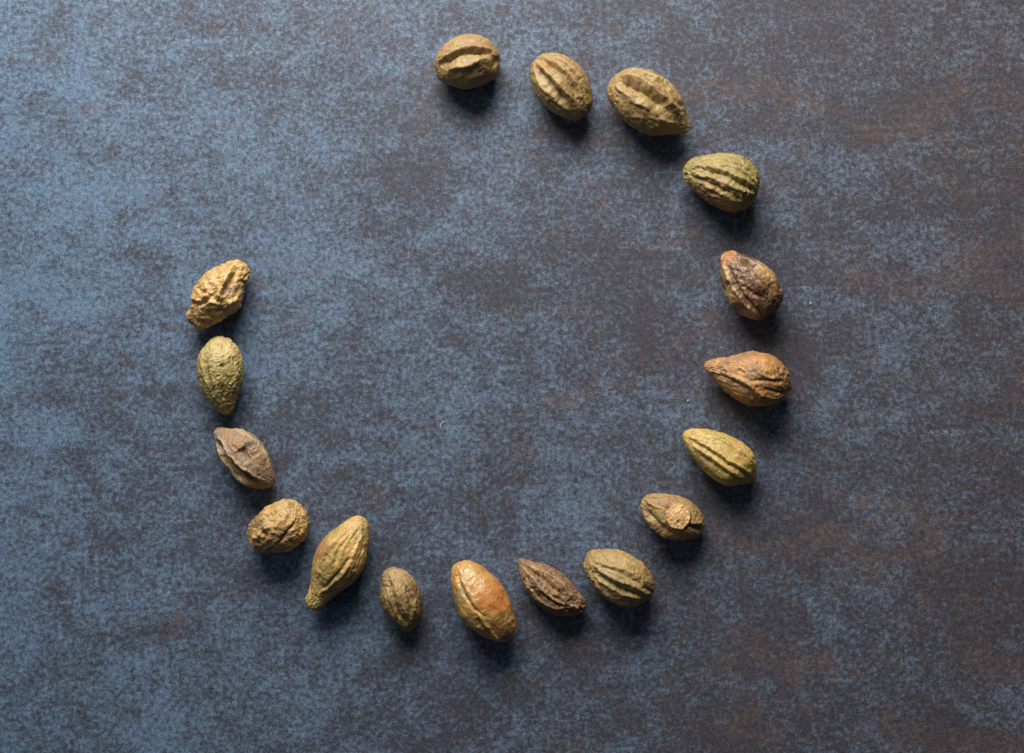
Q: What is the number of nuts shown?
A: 17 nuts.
